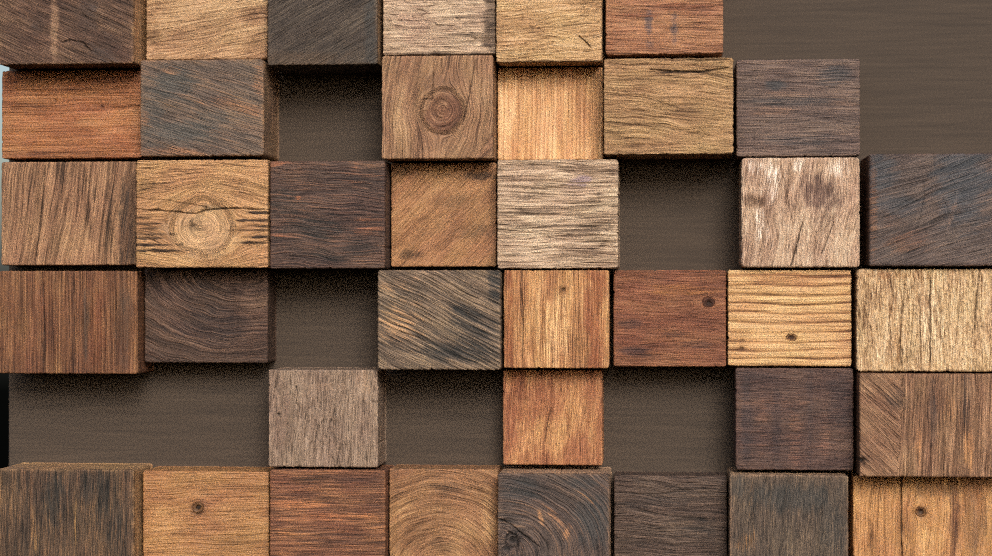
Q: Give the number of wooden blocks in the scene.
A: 38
